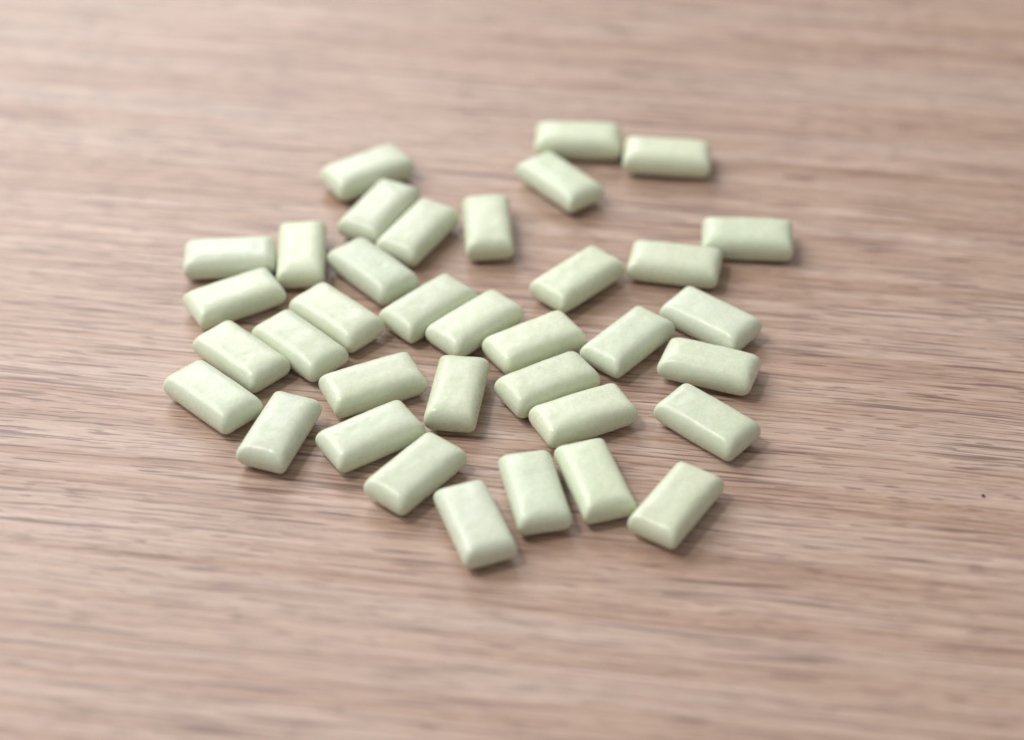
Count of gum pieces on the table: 36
